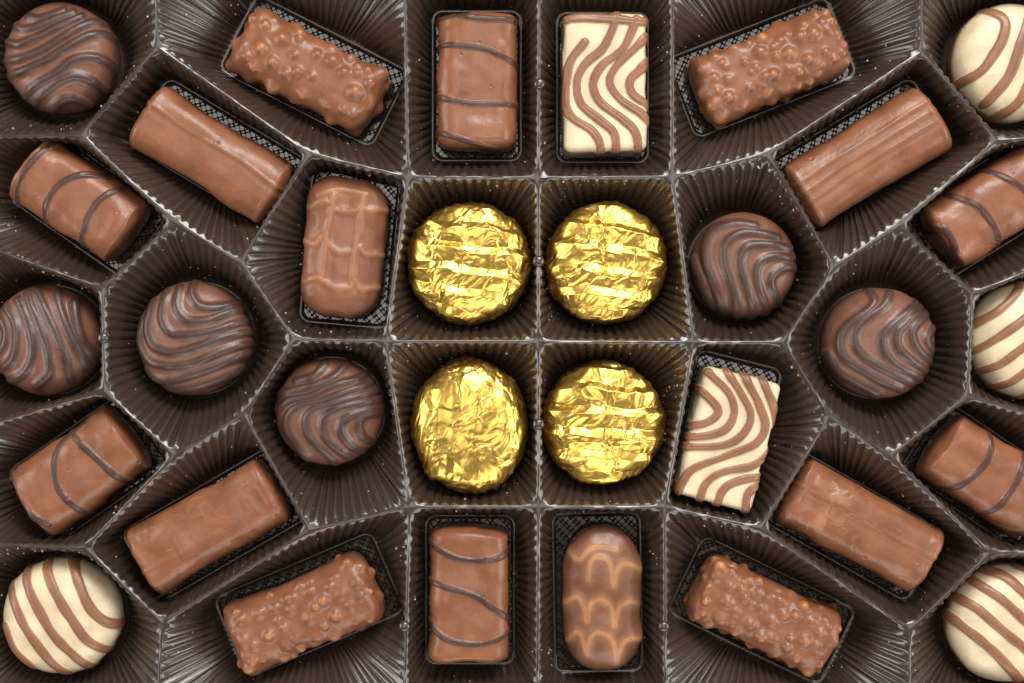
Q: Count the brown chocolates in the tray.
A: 22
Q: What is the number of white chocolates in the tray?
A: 6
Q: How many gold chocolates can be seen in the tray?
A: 4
